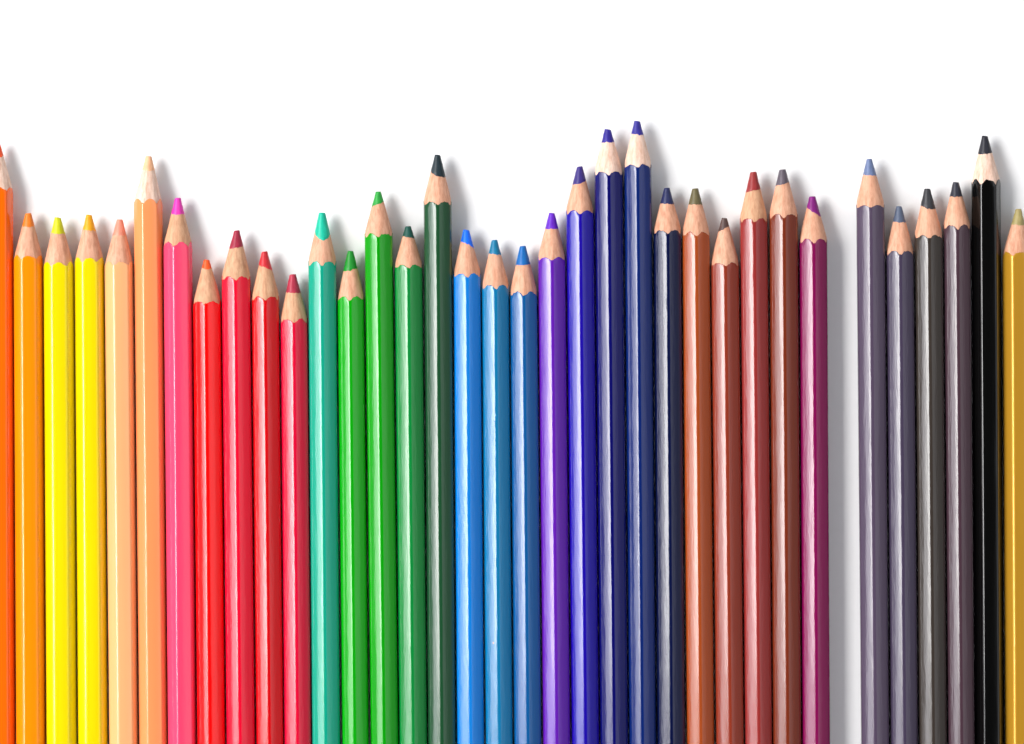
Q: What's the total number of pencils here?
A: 35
